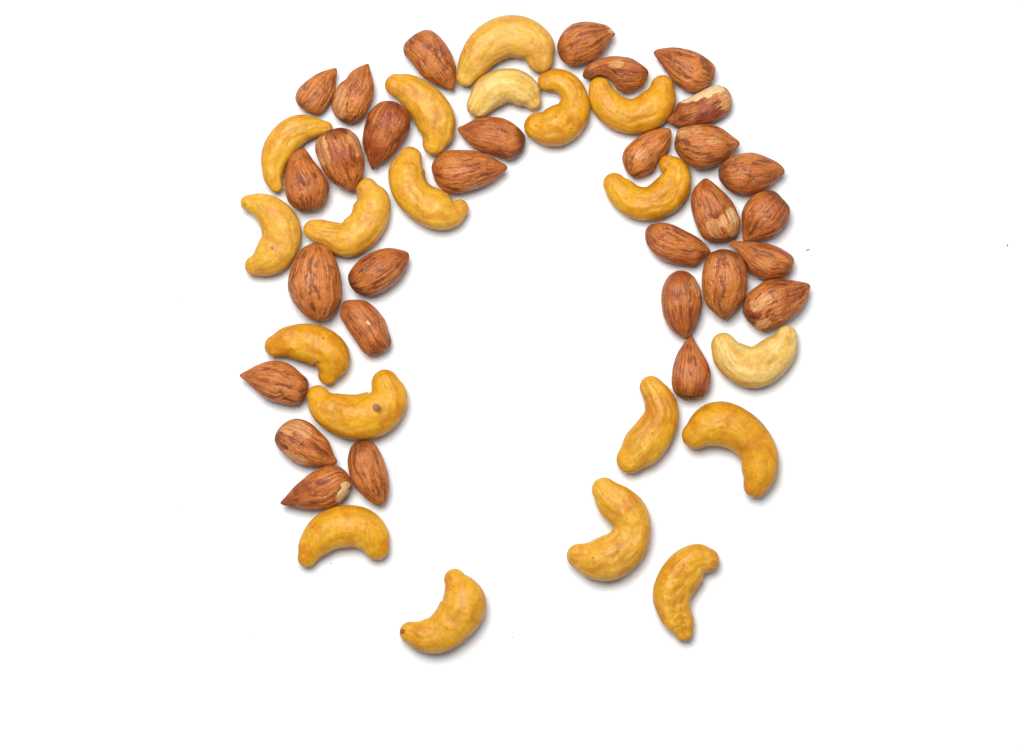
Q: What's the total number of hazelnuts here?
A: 30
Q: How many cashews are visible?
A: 19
